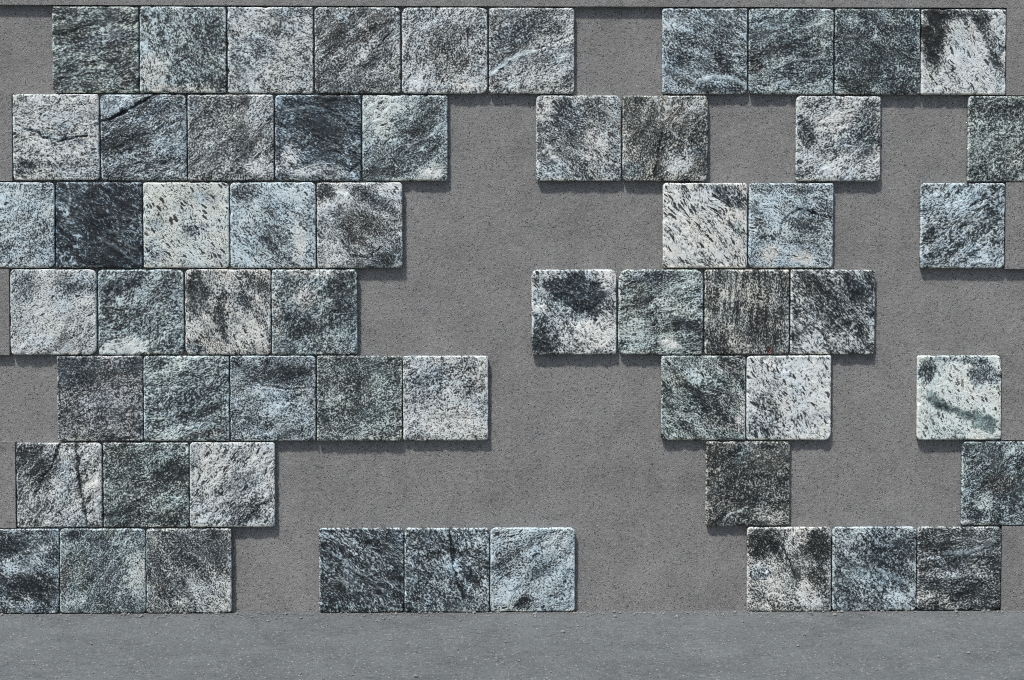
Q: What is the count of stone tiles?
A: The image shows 57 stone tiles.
